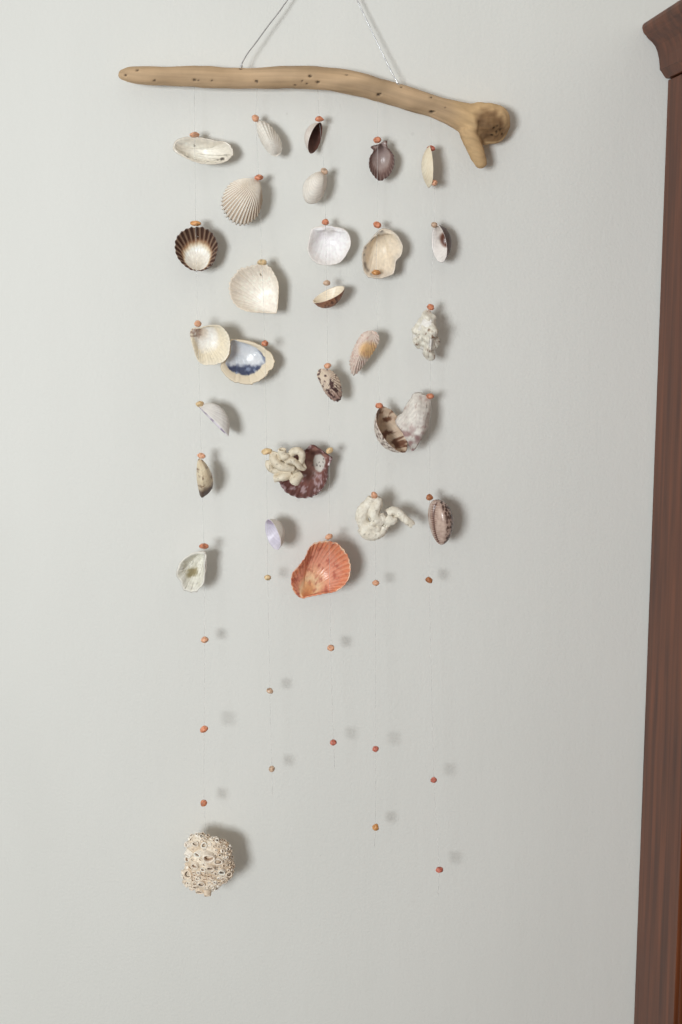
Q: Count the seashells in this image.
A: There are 27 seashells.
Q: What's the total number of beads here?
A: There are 43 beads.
